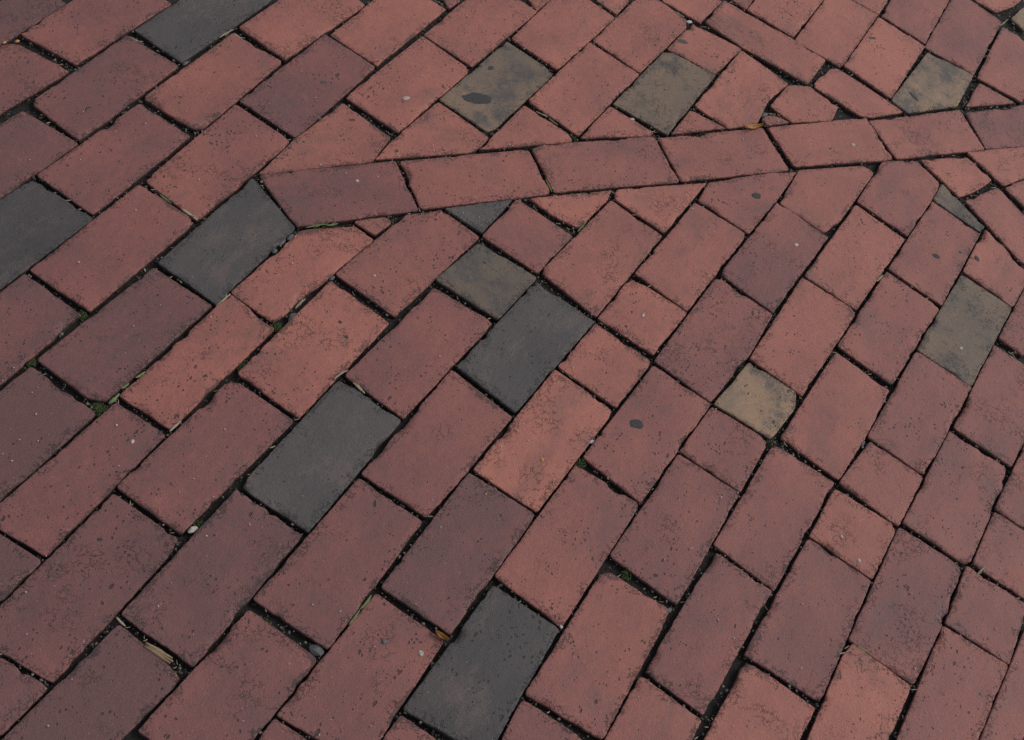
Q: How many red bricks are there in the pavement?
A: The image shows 119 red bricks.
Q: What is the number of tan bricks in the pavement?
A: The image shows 8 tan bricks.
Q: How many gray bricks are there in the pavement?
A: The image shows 7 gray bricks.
